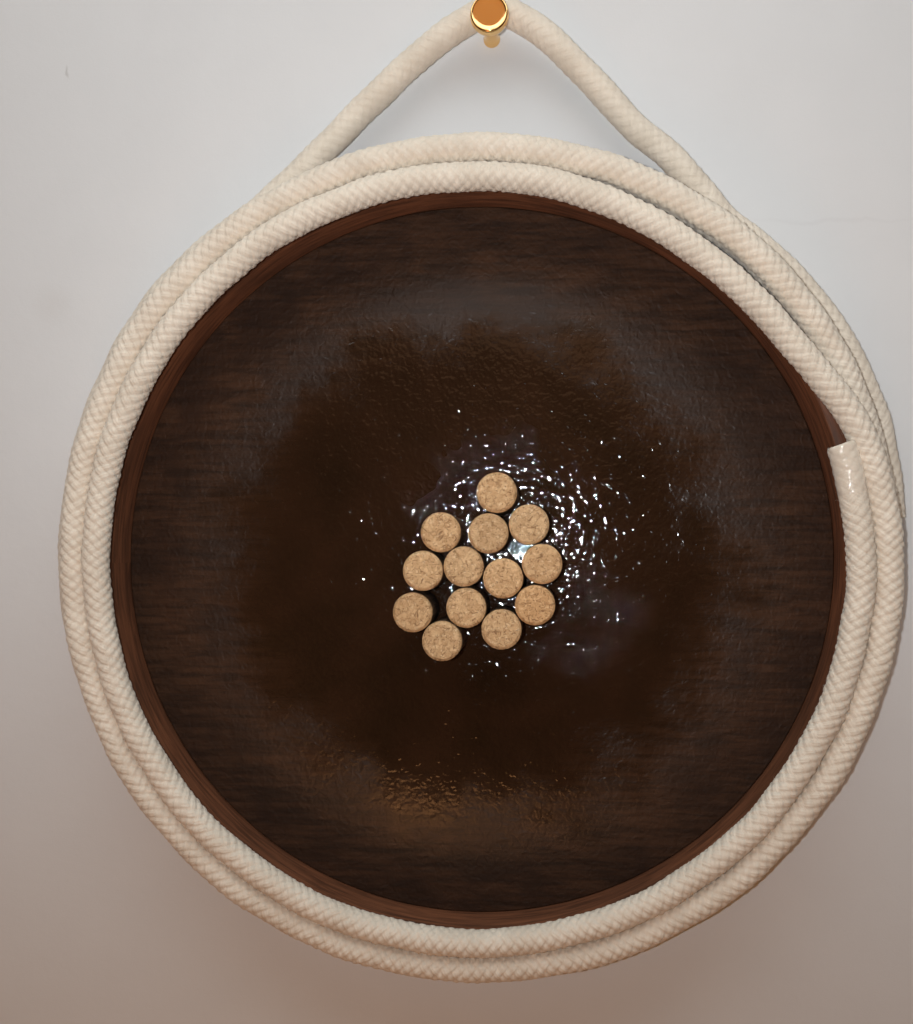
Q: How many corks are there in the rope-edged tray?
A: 13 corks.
